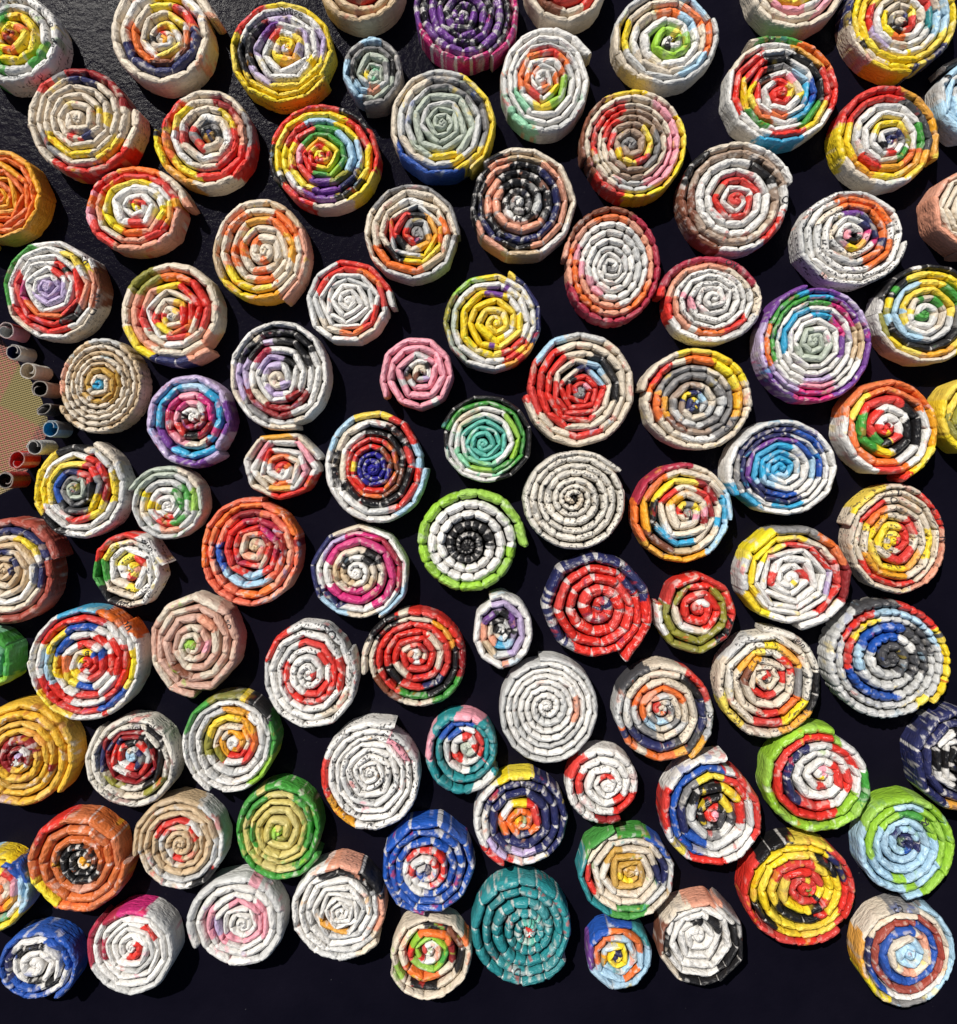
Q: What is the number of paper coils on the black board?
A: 97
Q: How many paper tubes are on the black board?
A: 9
